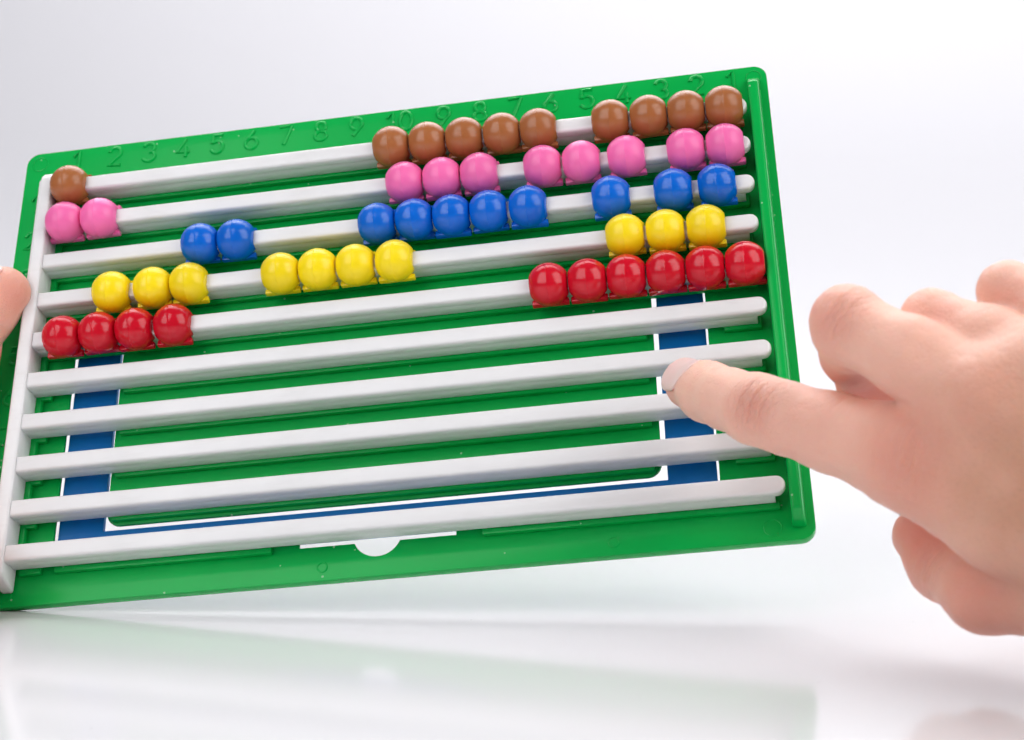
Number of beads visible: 50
